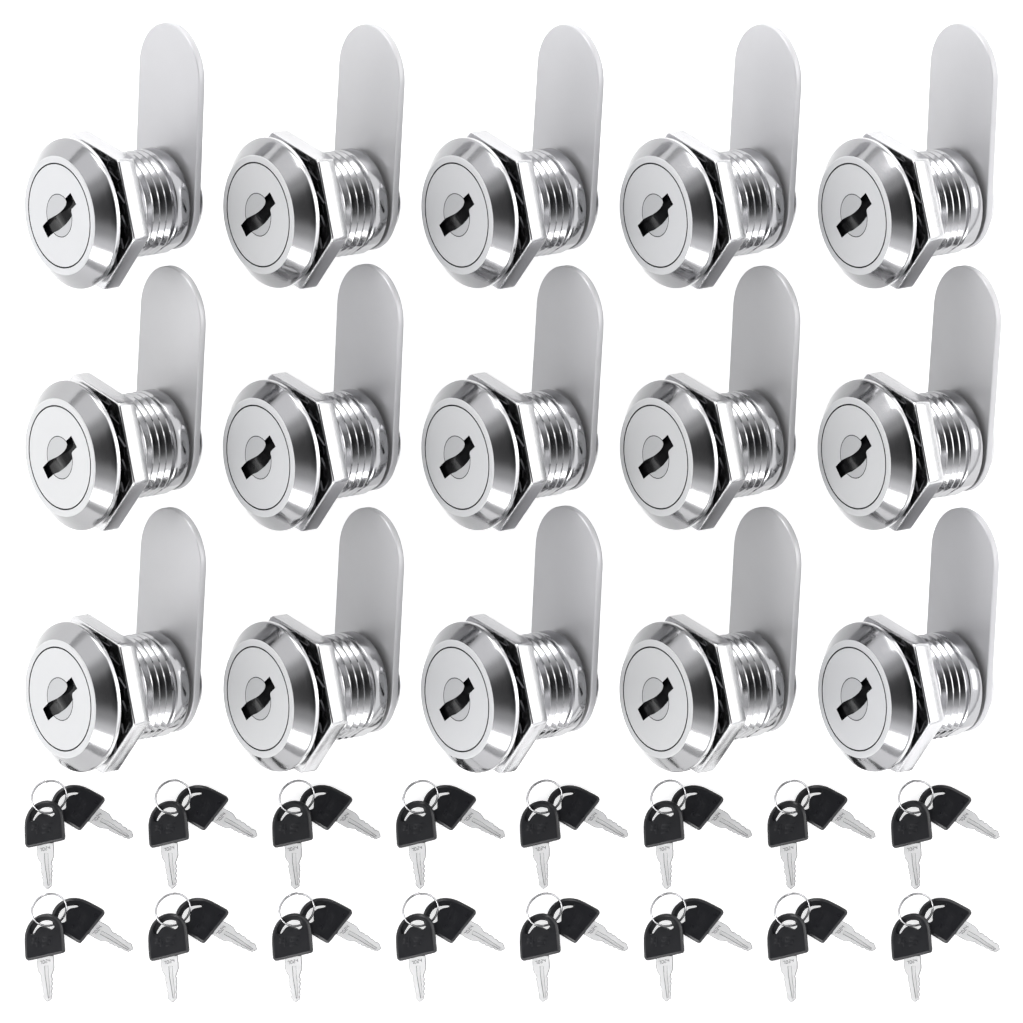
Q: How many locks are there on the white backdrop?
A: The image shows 15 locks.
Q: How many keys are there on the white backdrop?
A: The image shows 32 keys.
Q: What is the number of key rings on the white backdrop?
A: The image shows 16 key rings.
